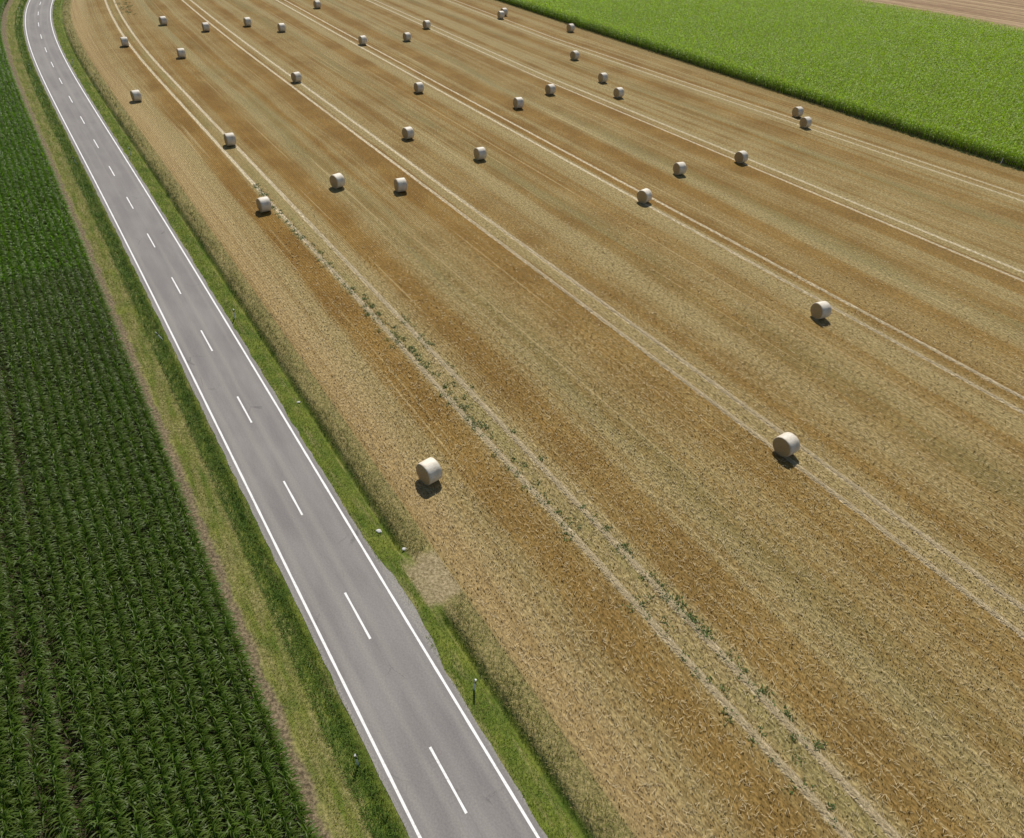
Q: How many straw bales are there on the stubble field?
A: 35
